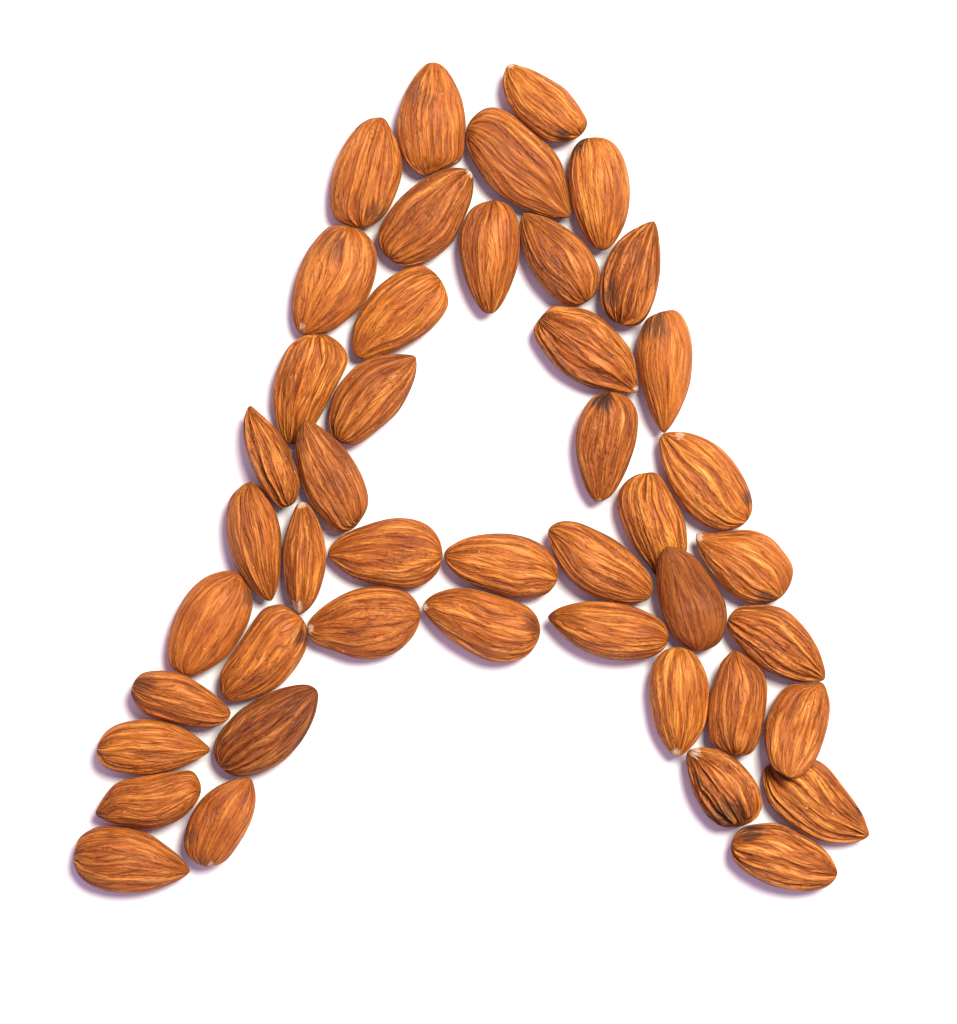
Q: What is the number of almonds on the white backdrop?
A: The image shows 45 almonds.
